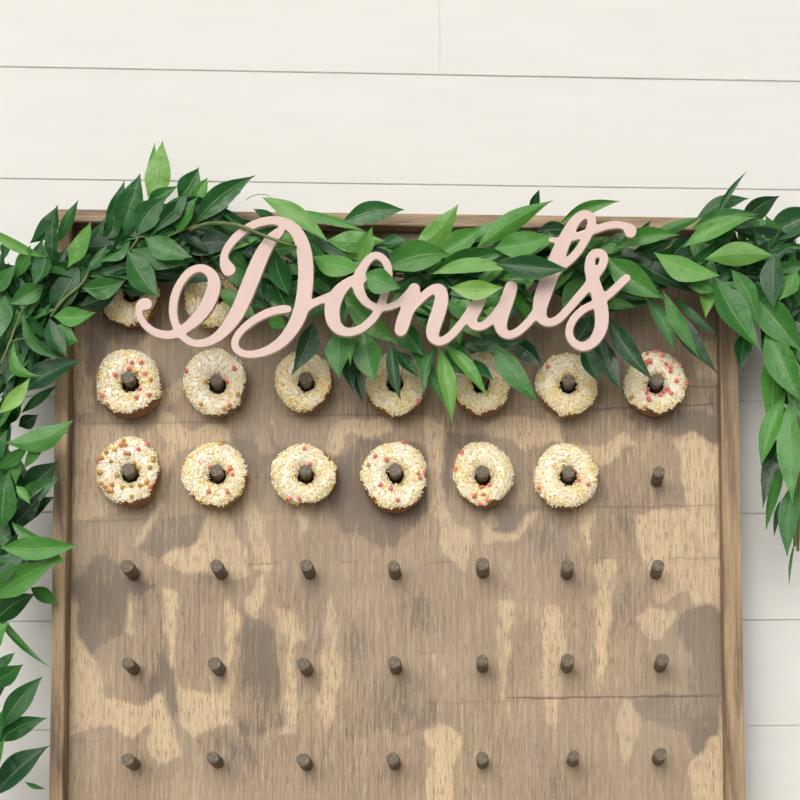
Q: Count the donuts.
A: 15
